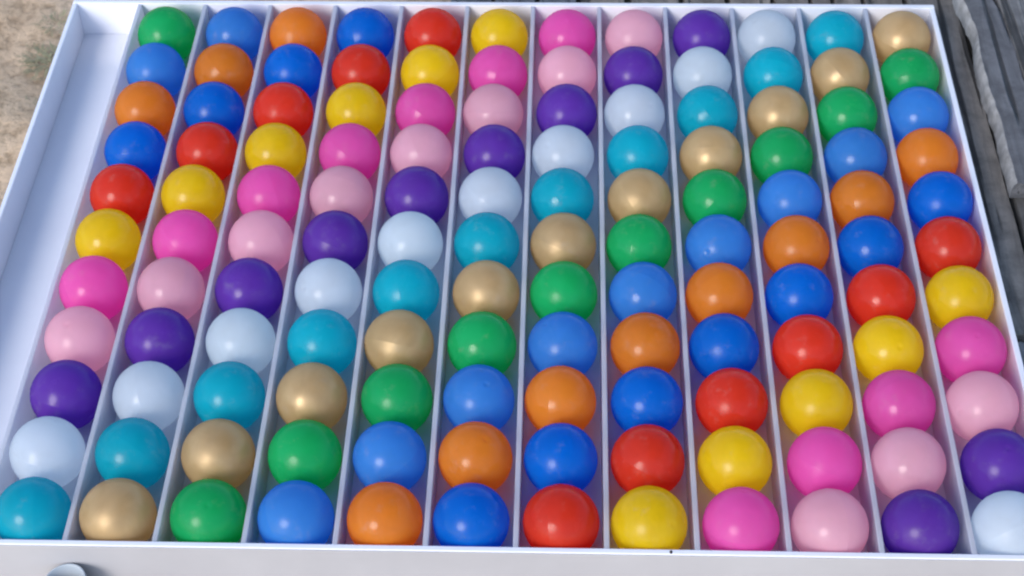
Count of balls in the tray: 132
